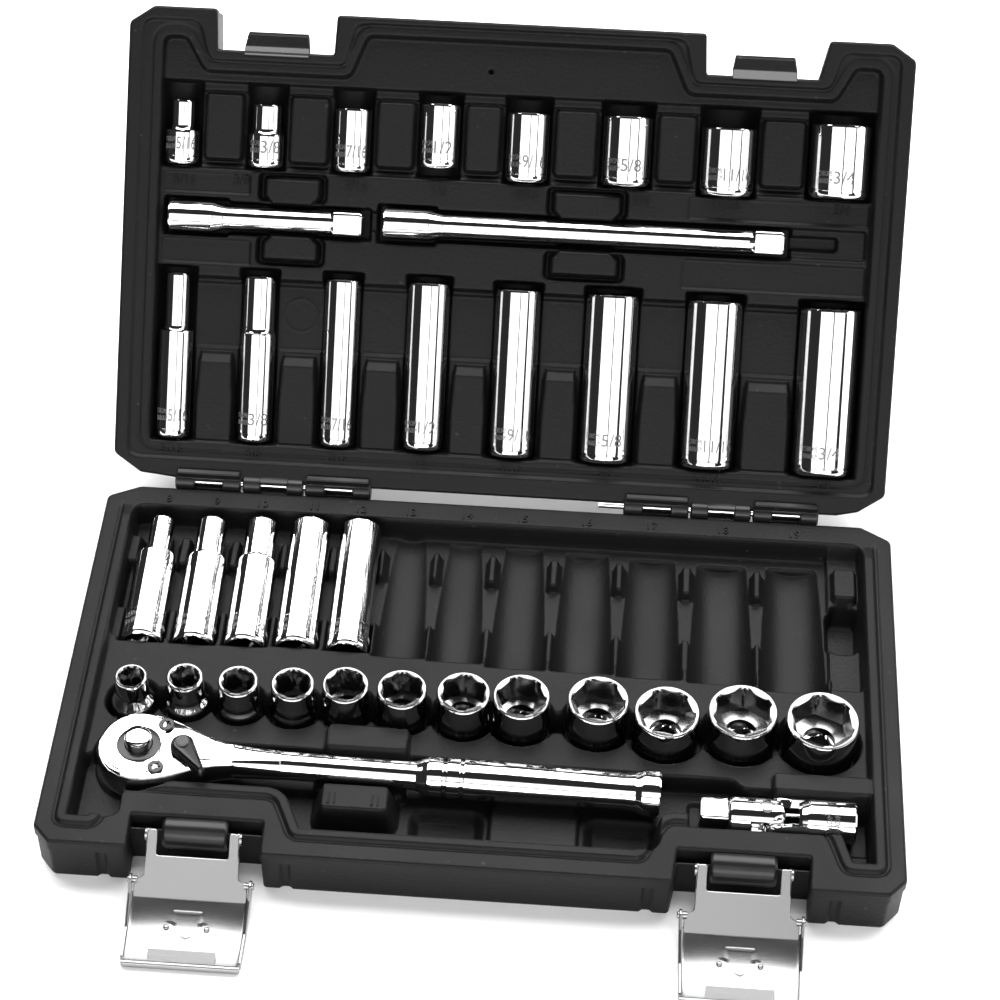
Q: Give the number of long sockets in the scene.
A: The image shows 13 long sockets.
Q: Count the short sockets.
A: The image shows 20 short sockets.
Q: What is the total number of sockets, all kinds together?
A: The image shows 33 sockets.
